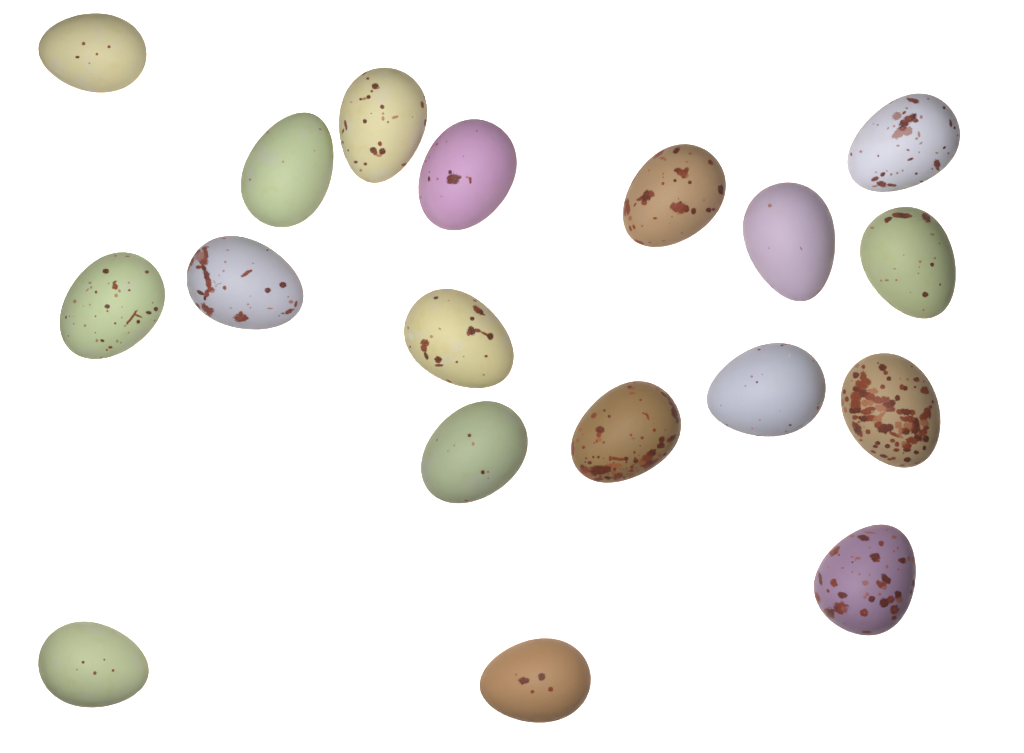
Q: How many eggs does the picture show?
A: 18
